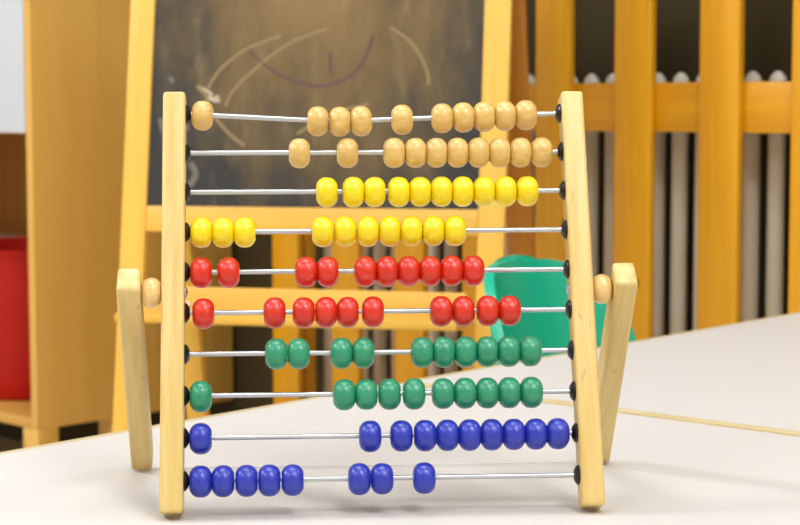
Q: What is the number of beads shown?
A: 98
